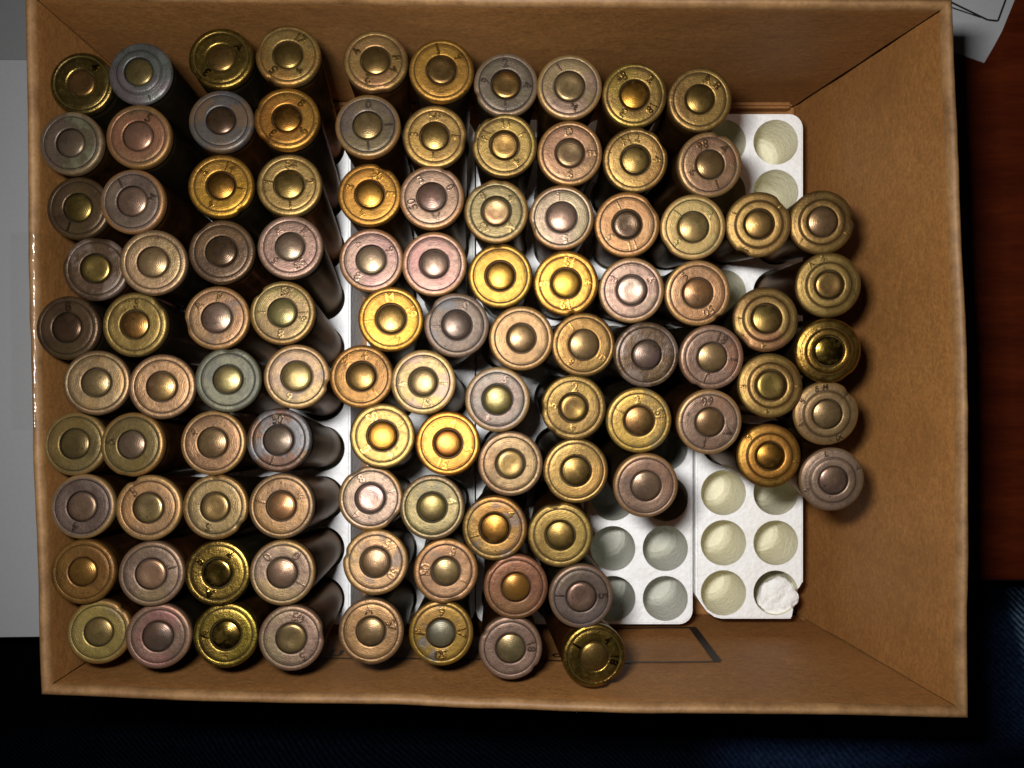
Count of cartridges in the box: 102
